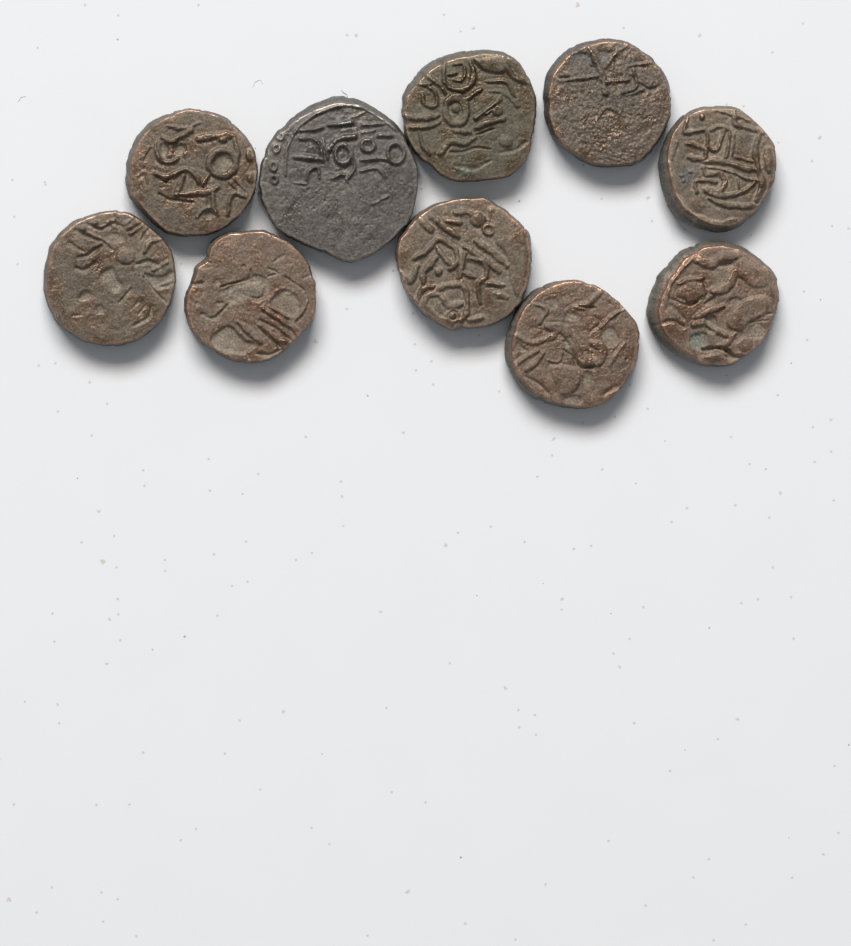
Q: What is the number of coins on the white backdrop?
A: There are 10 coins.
